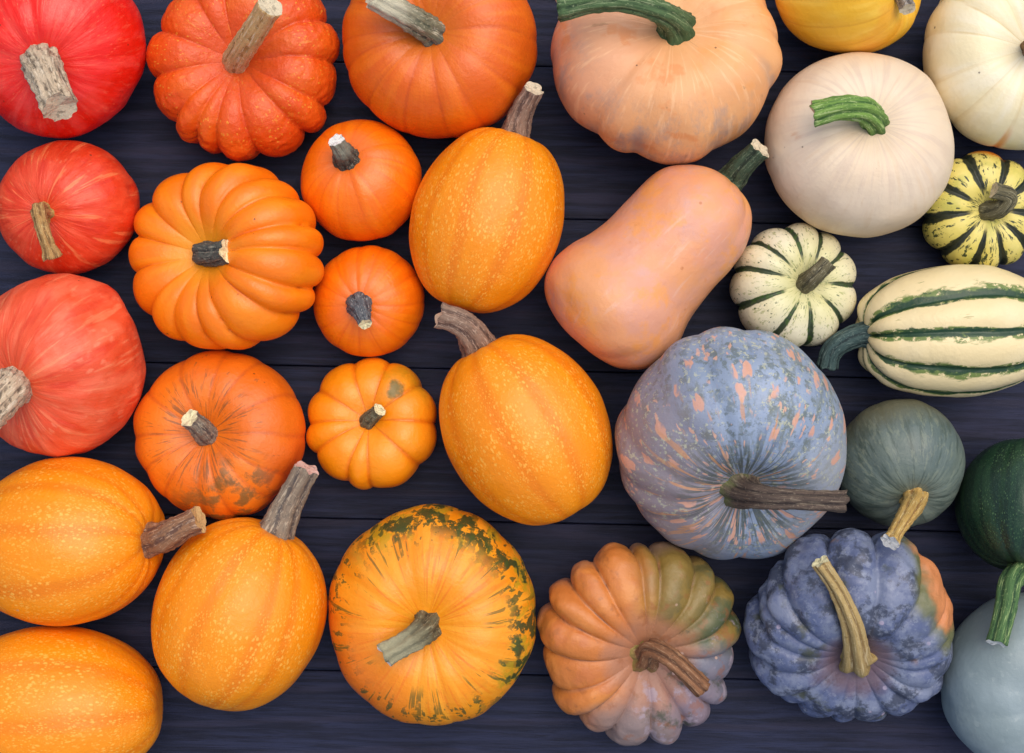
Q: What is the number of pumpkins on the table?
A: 30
